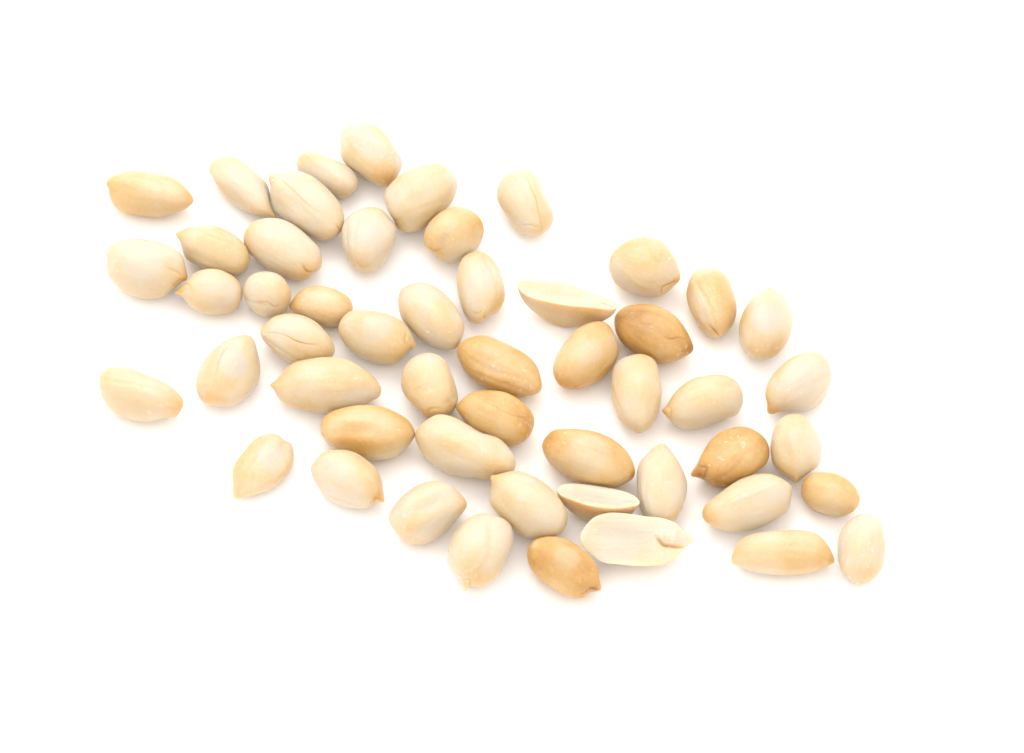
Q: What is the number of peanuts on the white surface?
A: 52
